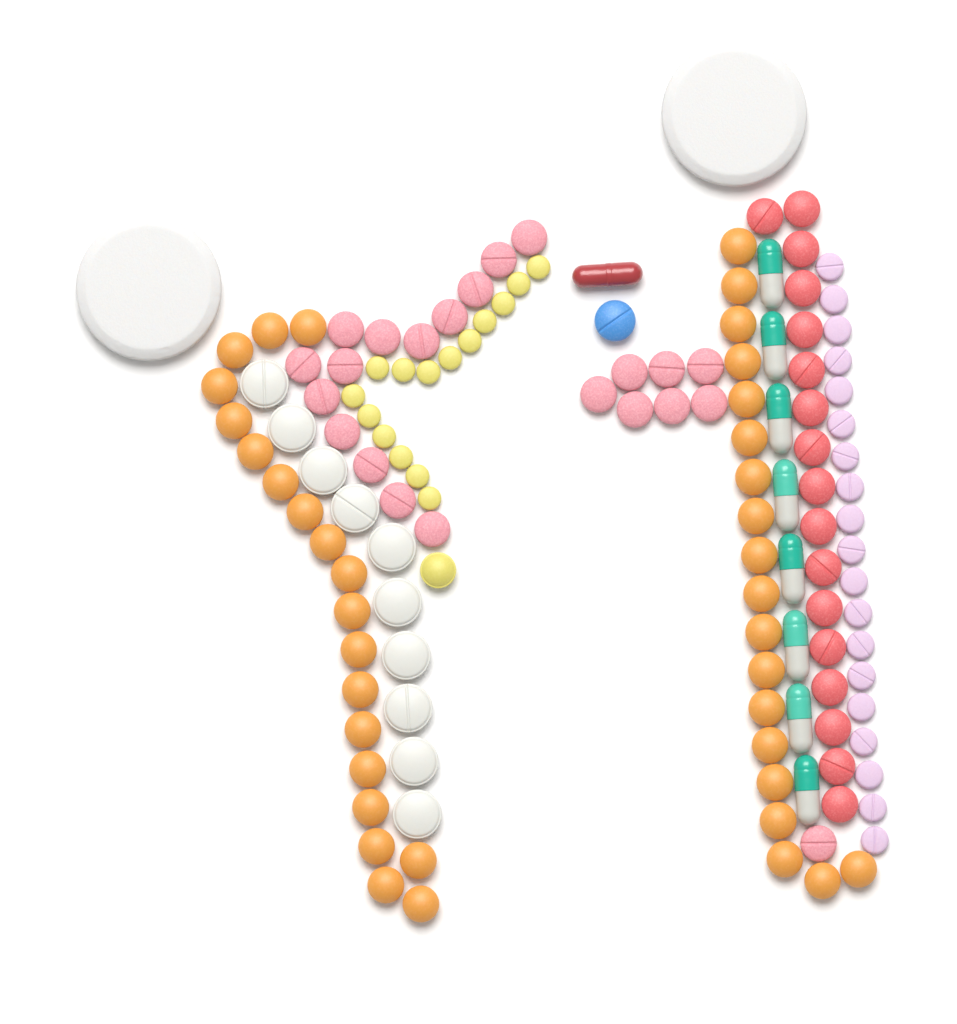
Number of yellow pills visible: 16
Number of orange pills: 39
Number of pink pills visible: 22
